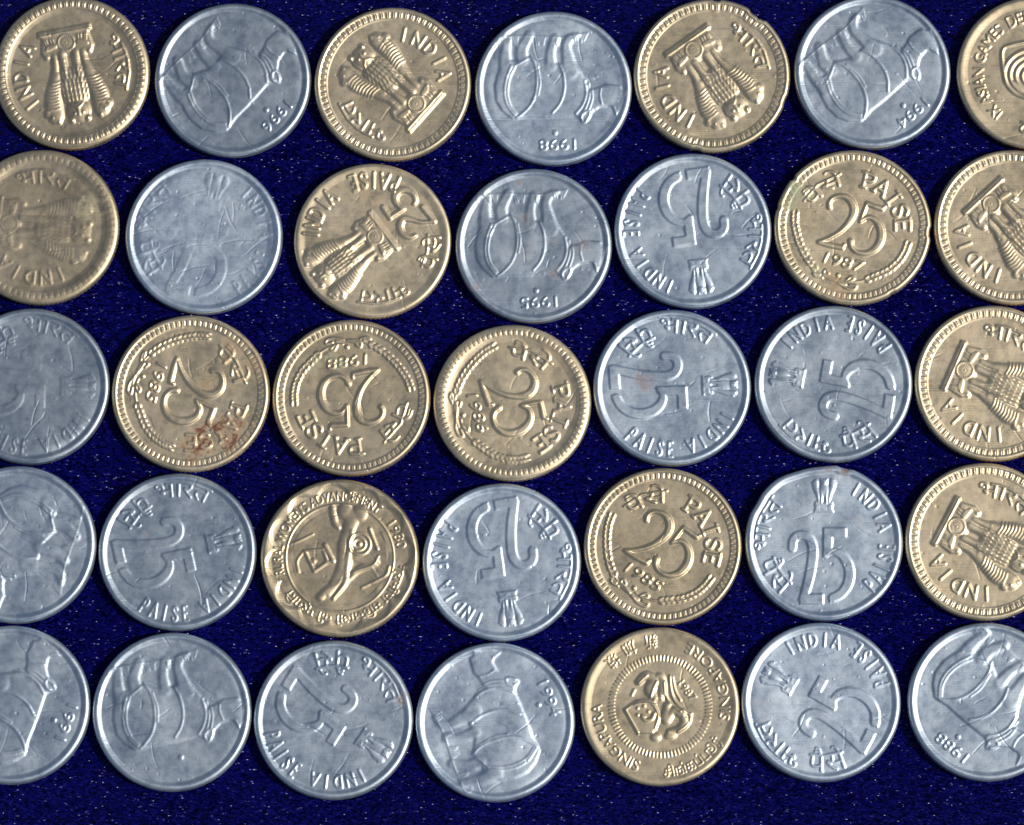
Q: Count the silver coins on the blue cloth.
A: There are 19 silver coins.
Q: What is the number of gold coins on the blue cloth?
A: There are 16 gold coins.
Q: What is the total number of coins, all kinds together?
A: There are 35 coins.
